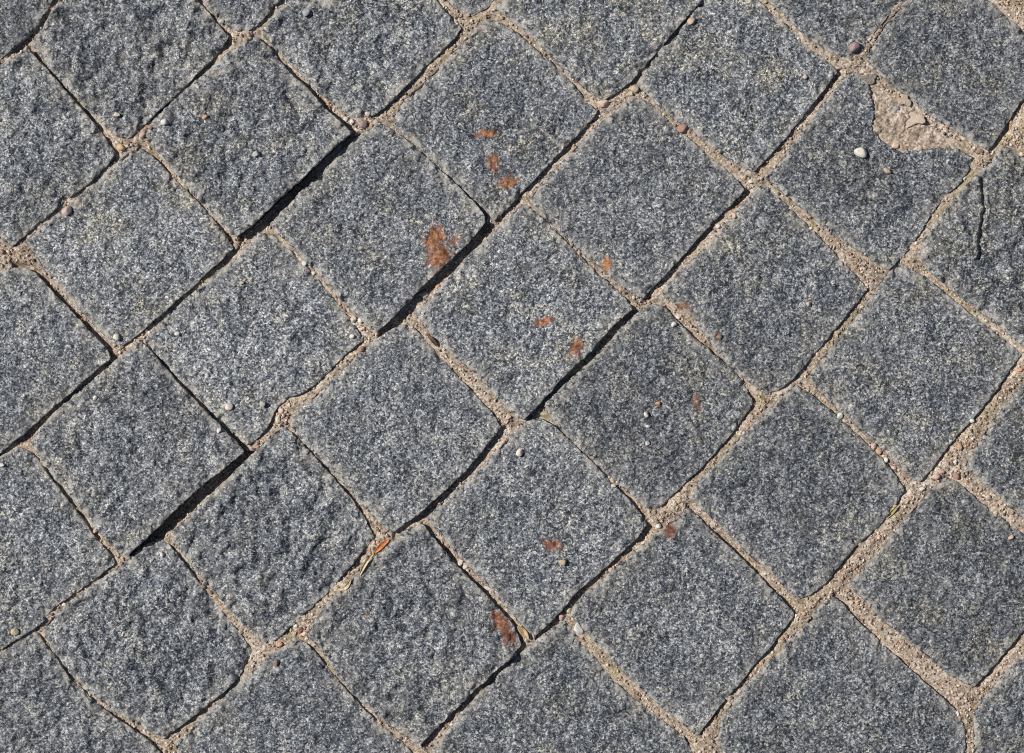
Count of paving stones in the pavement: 39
